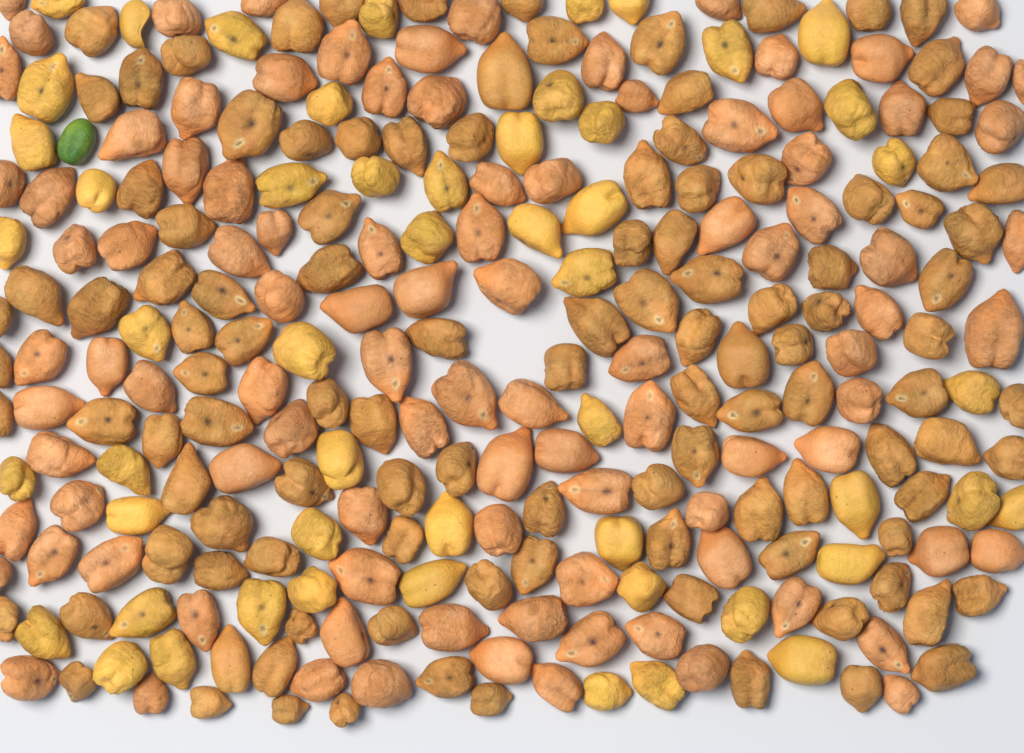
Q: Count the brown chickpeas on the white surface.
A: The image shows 113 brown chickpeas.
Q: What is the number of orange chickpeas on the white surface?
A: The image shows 99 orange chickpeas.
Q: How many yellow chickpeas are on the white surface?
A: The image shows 52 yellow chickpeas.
